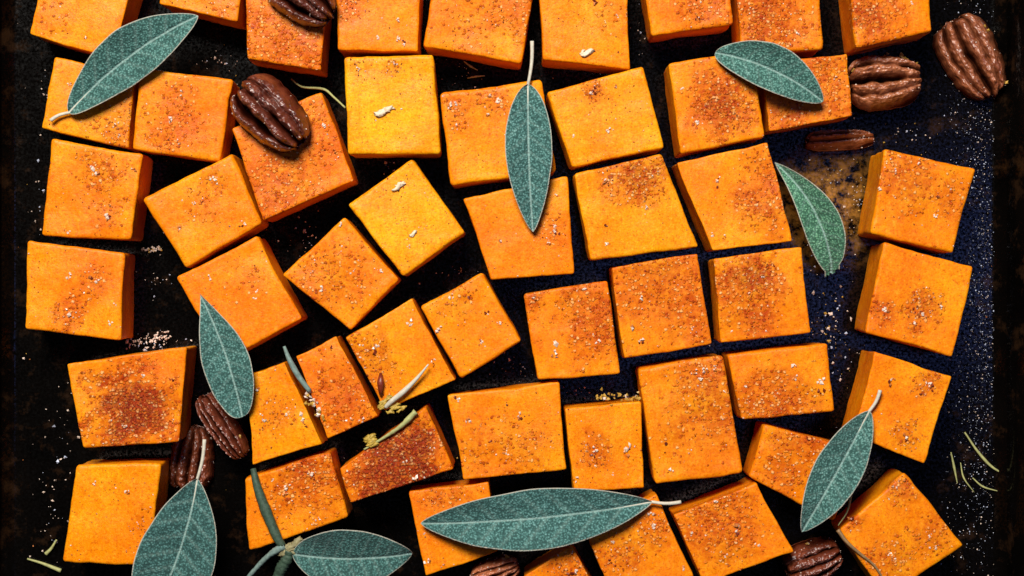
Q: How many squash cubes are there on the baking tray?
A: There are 50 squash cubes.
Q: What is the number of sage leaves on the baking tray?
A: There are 9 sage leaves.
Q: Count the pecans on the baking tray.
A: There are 9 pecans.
